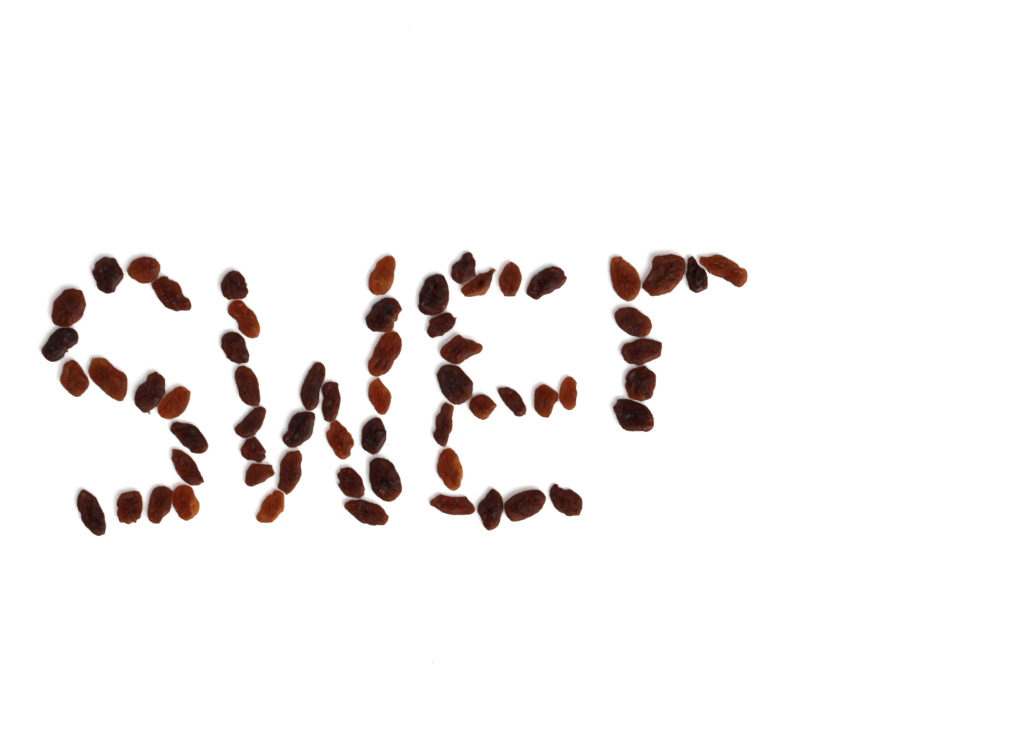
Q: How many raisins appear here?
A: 62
